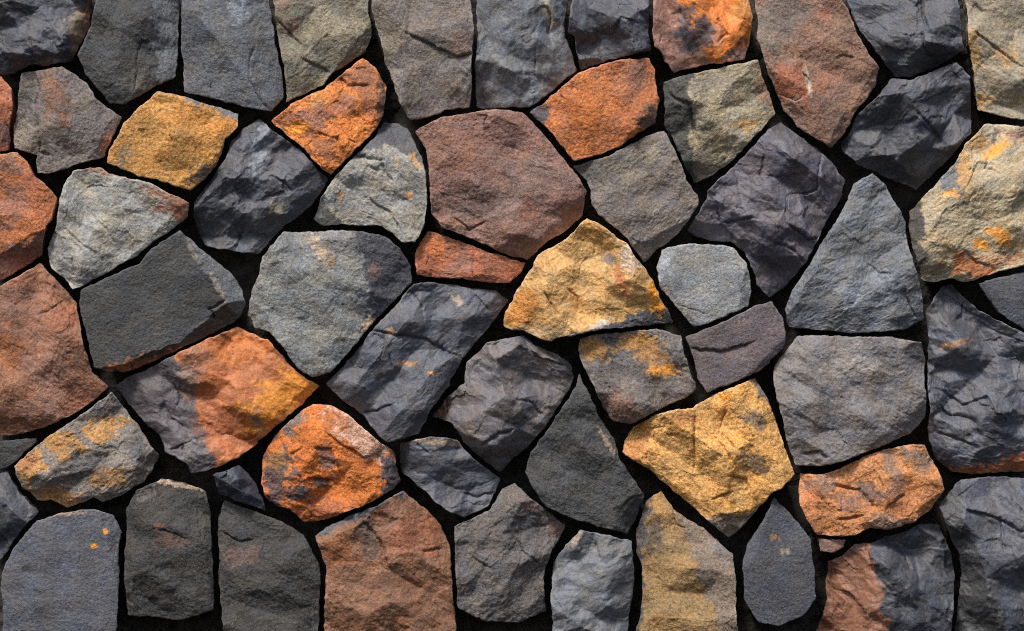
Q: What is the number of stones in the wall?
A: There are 61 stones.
